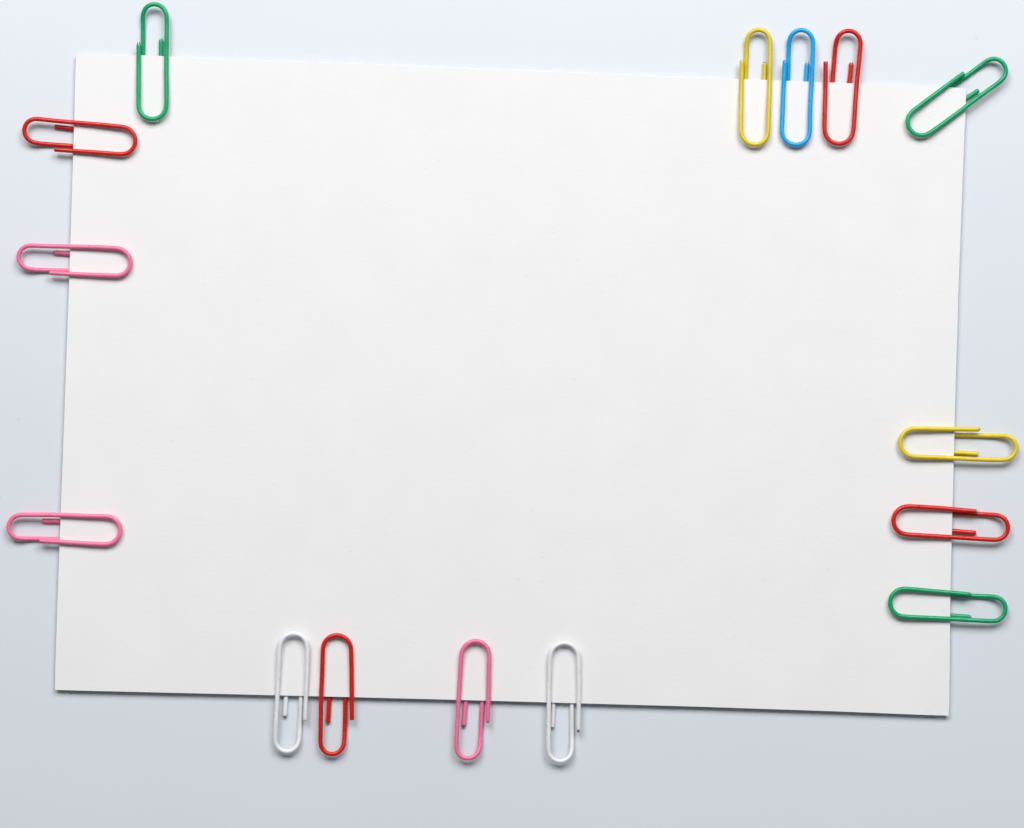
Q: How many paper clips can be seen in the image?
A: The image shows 15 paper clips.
